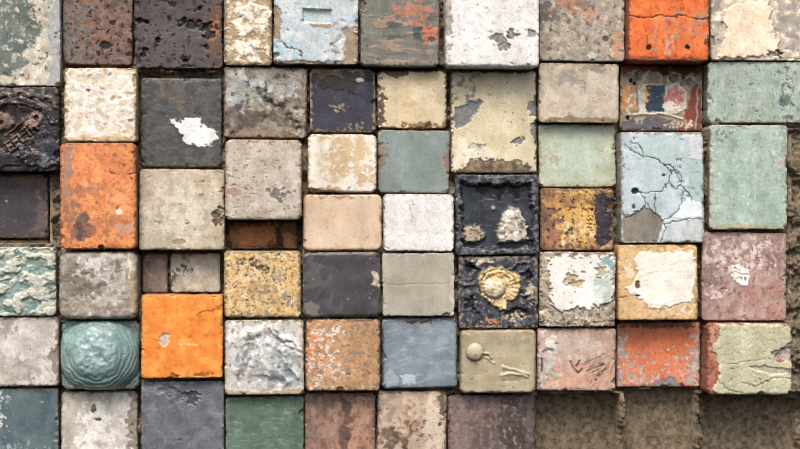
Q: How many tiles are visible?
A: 62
